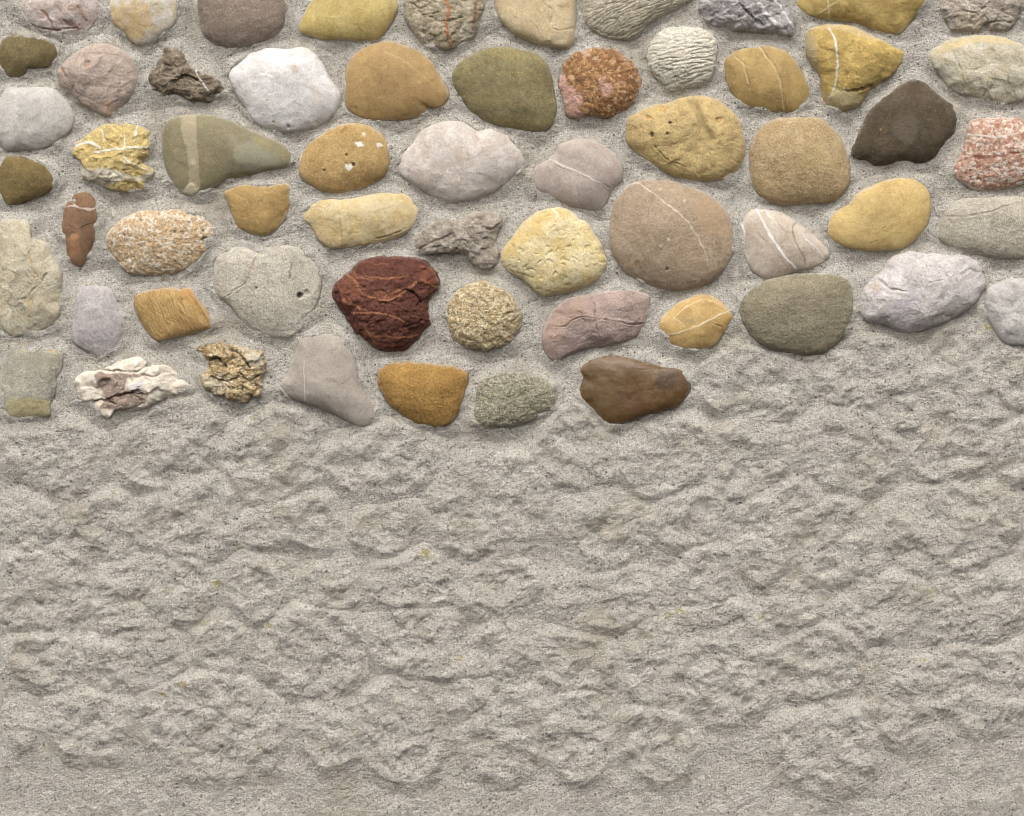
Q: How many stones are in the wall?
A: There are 60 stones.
